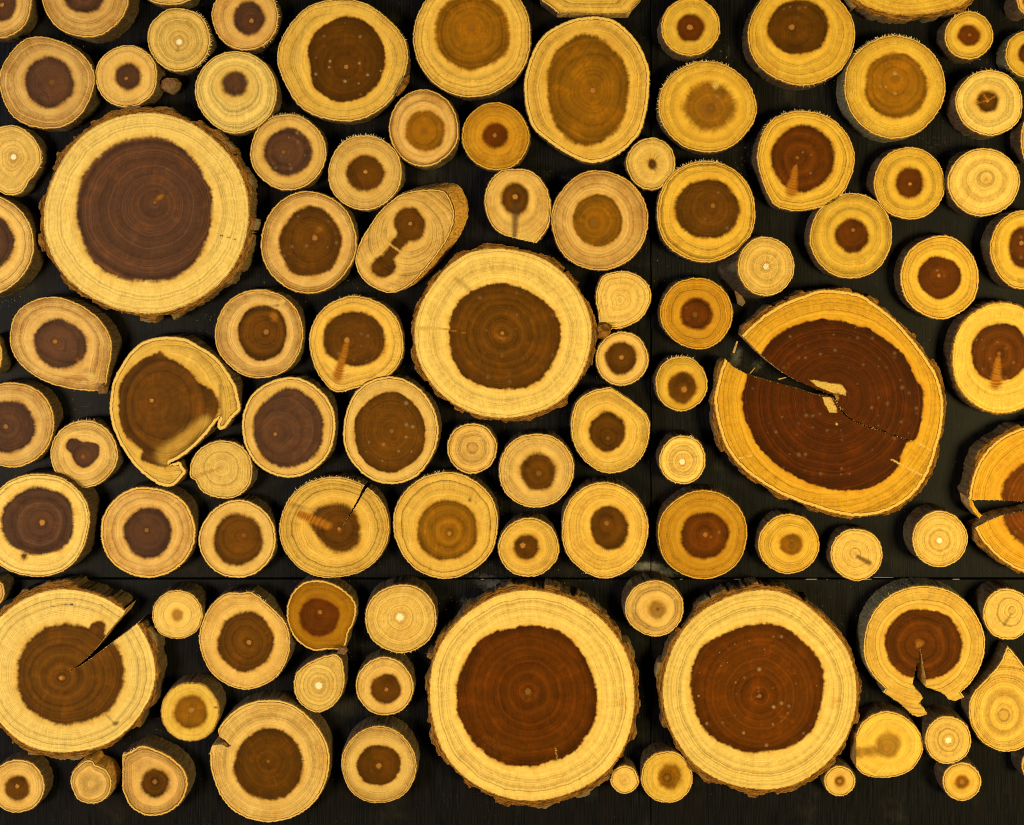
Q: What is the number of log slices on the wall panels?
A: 102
